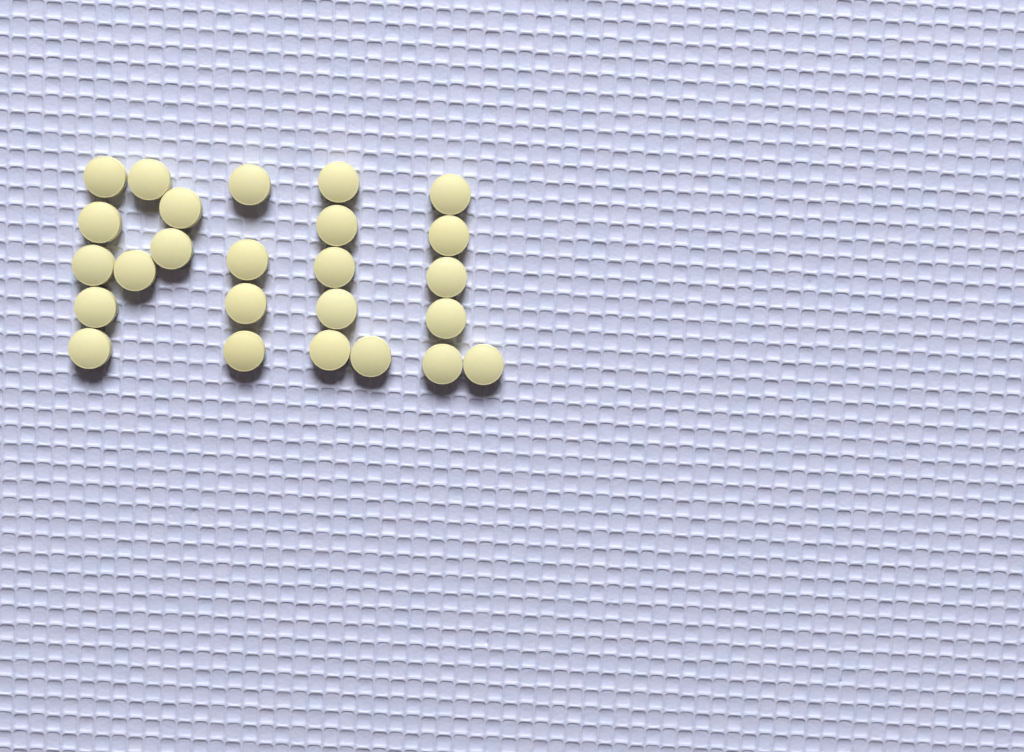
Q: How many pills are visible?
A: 25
